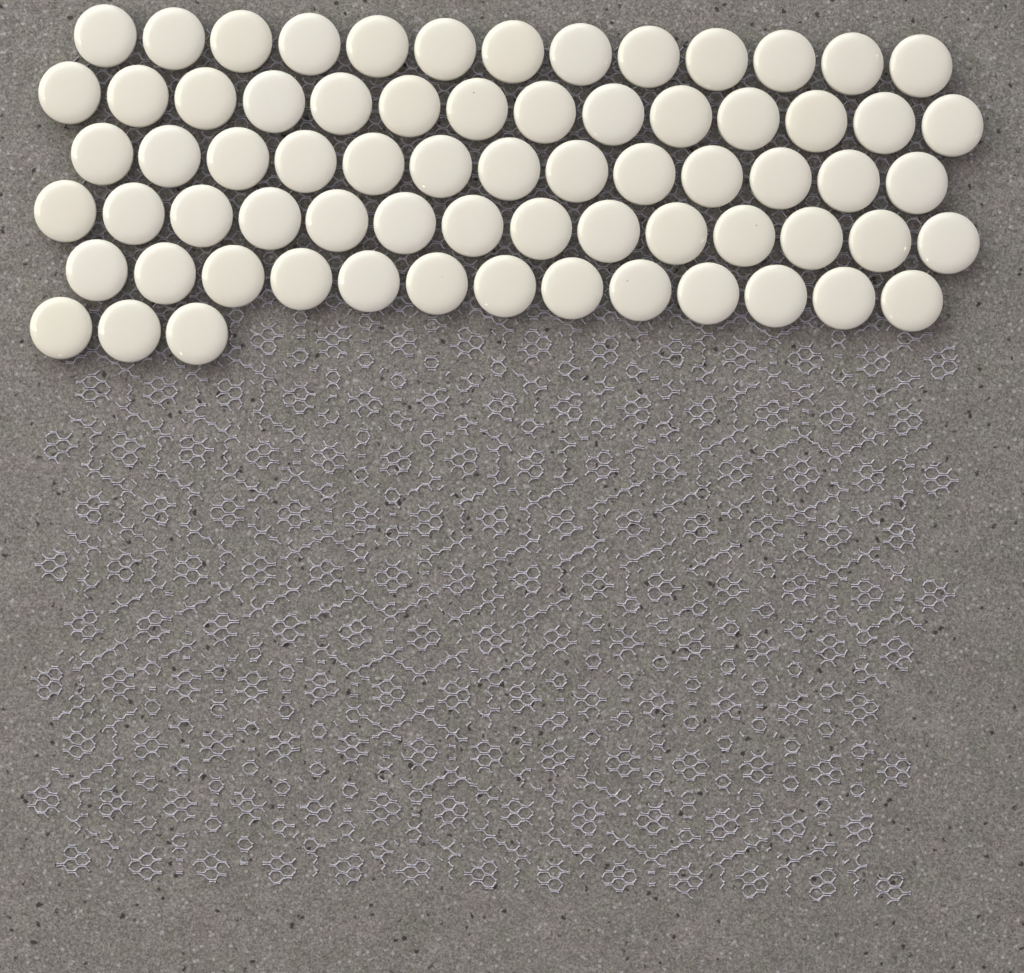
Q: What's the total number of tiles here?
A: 70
